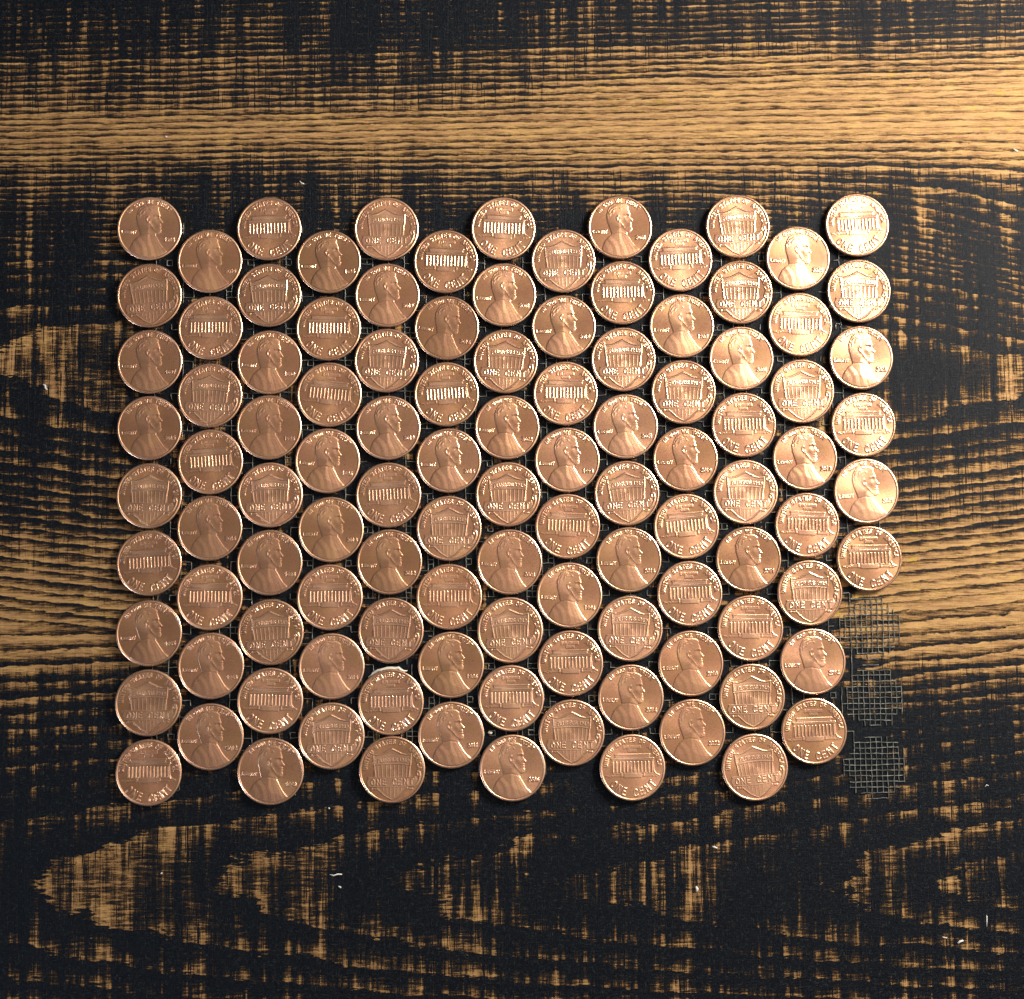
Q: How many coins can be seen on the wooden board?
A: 108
